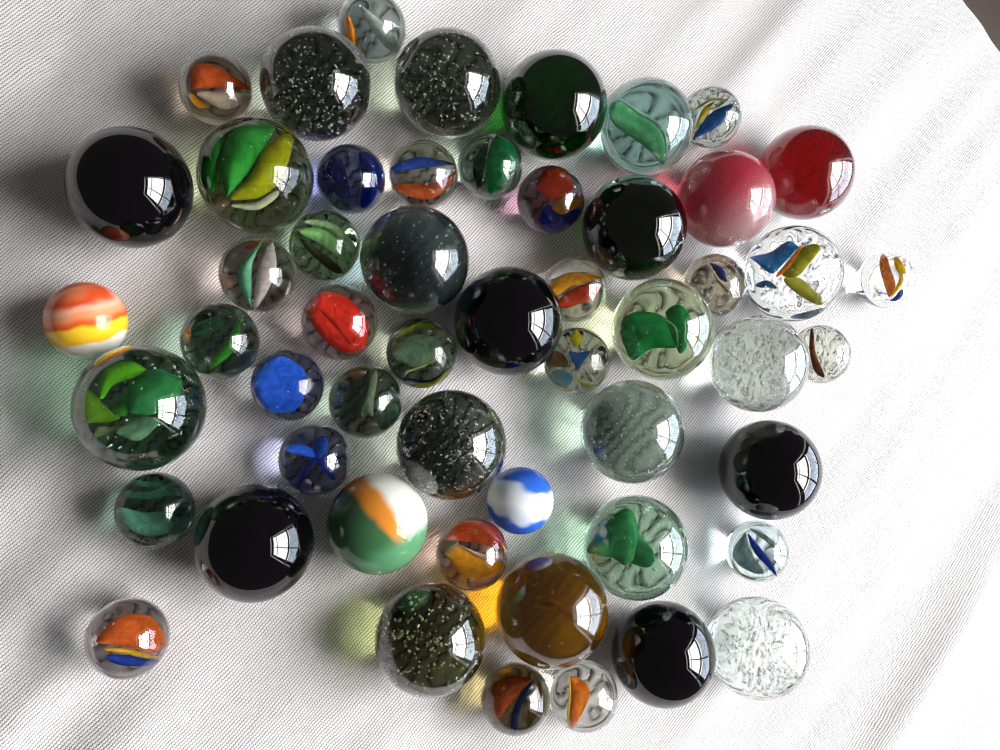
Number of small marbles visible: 28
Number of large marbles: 25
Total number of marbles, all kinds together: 53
